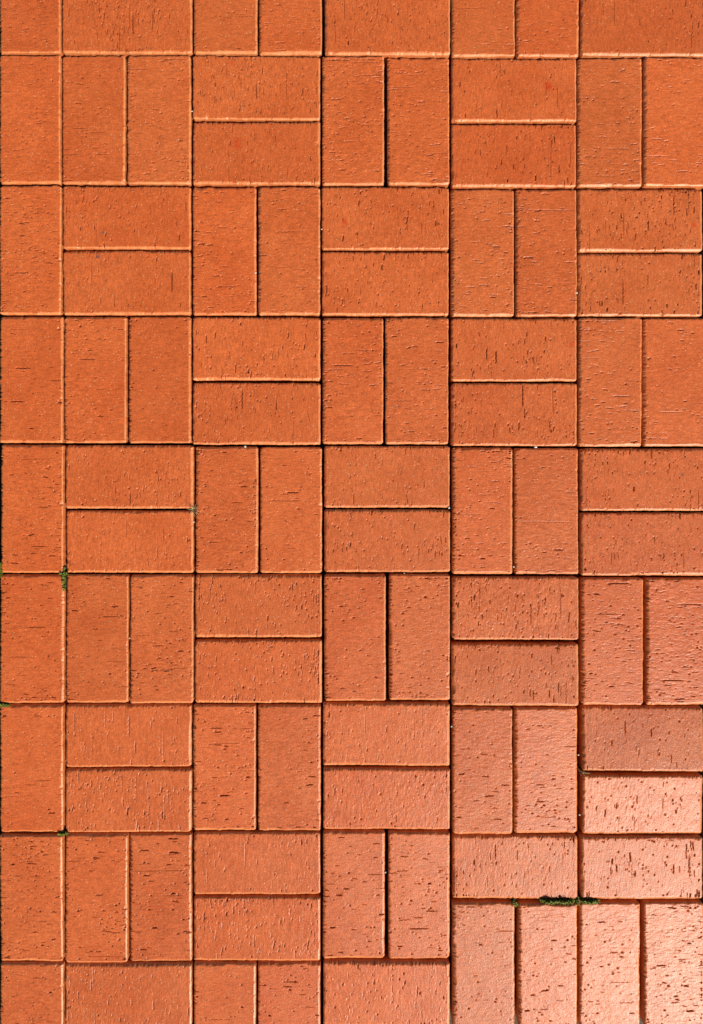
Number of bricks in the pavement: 92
